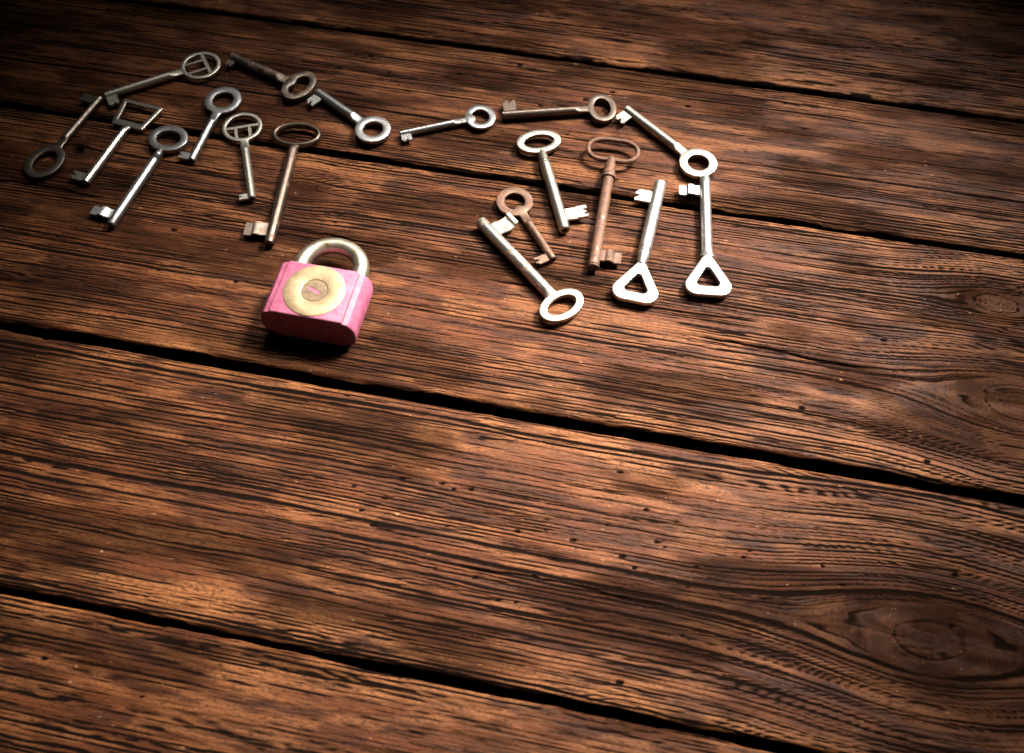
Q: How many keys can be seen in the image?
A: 18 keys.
